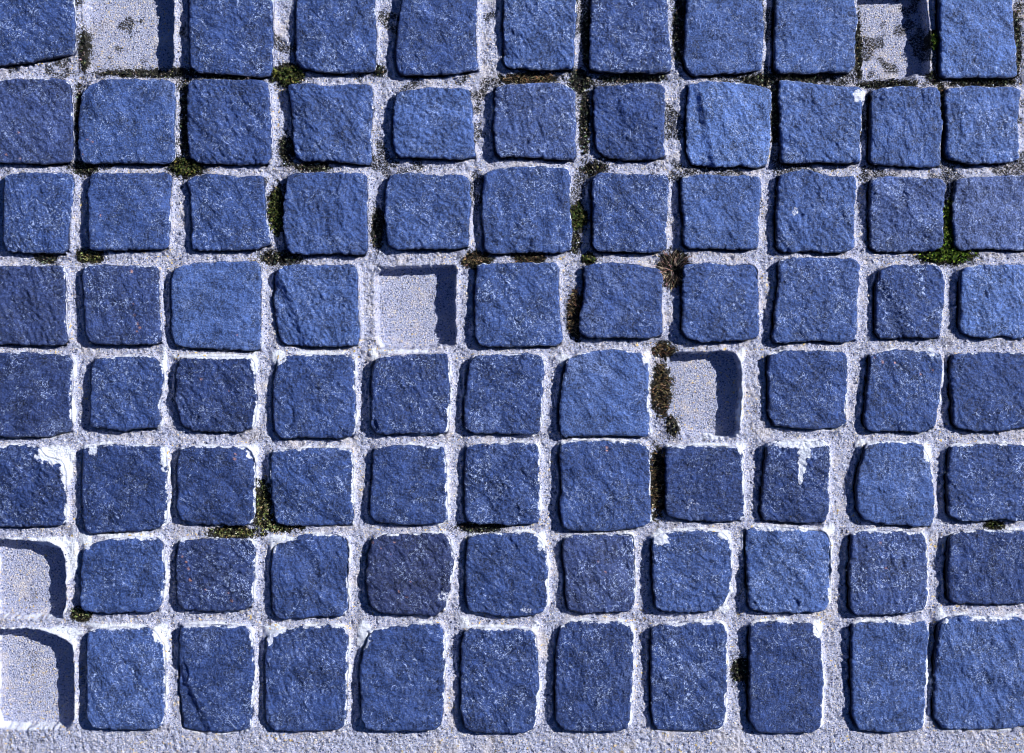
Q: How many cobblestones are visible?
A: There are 82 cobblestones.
